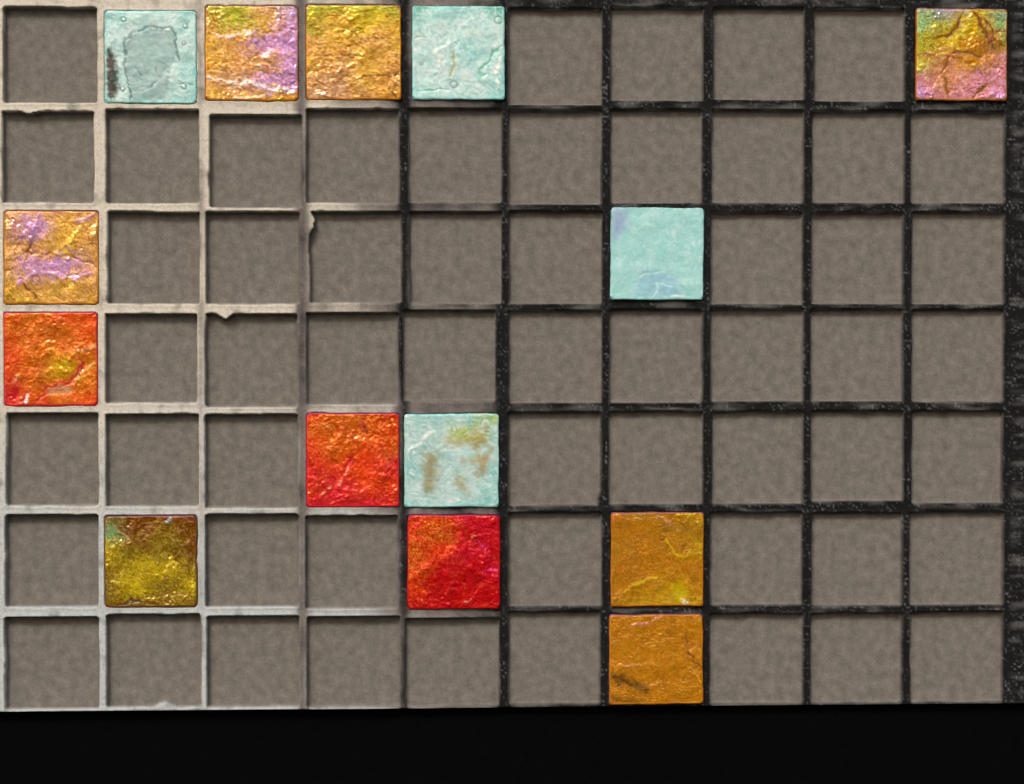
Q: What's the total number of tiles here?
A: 14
